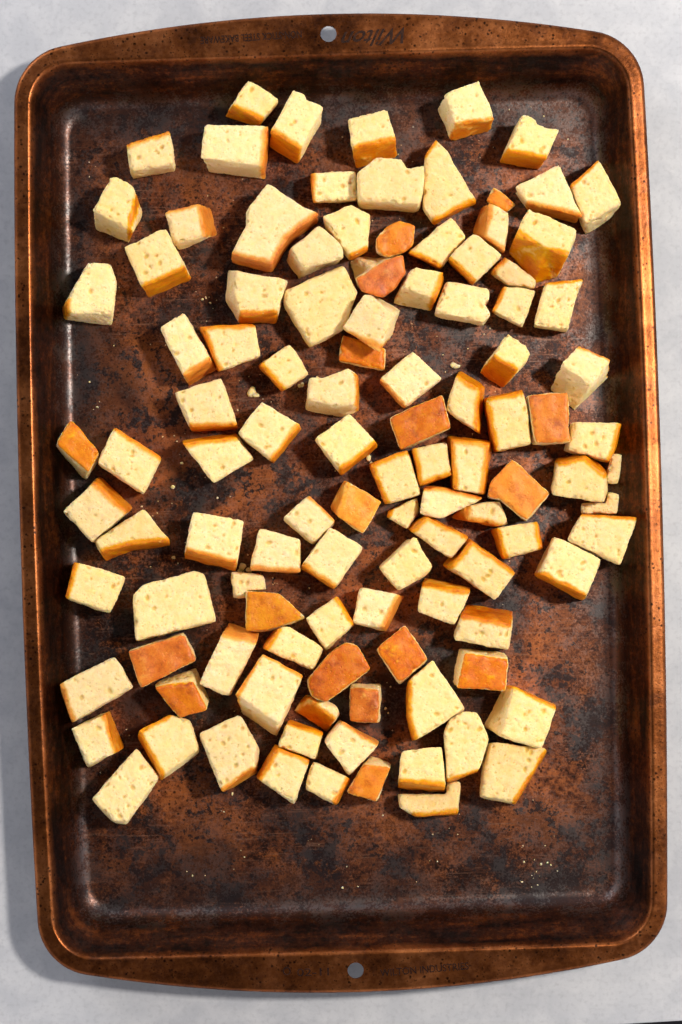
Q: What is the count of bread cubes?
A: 110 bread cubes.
